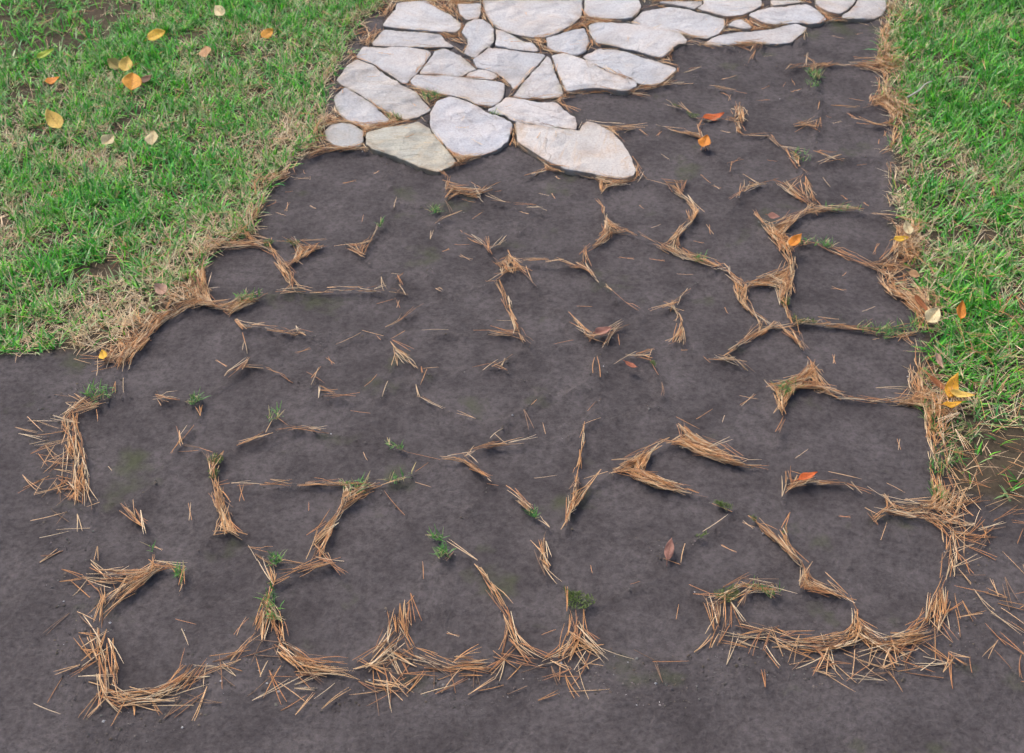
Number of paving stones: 33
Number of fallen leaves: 35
